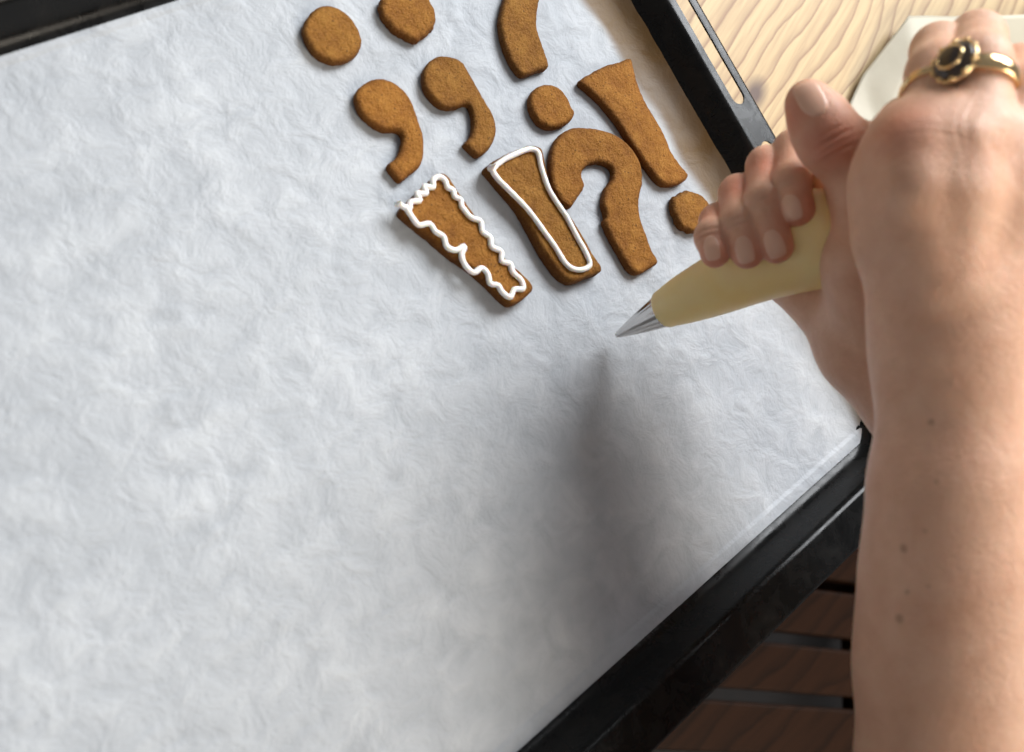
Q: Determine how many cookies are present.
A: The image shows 11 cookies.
